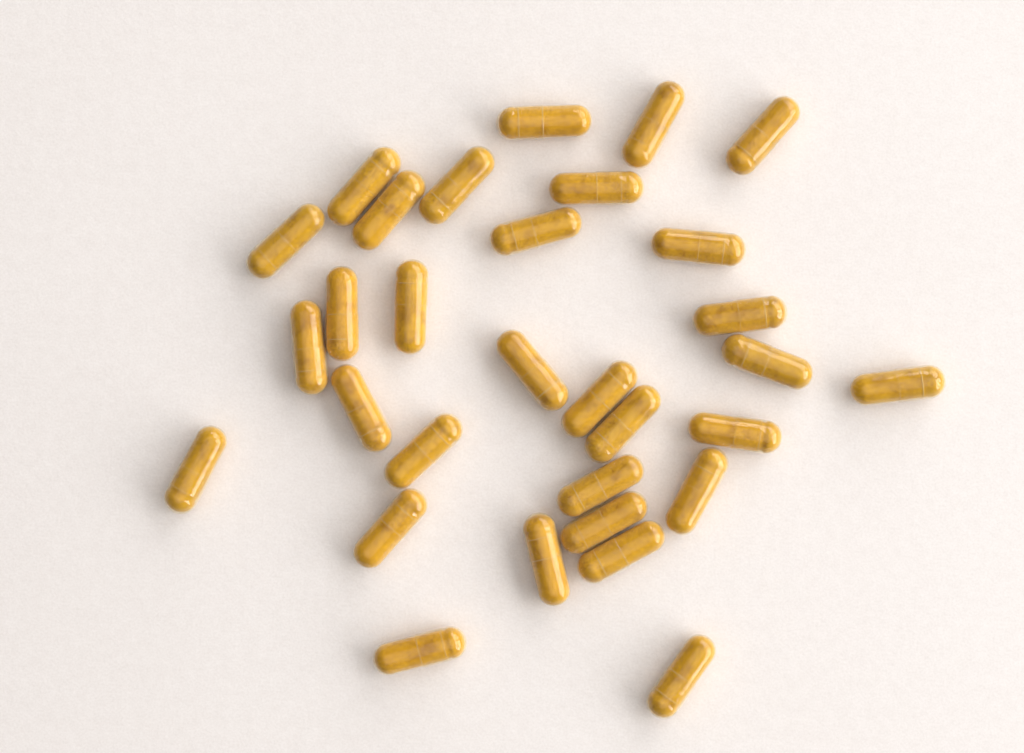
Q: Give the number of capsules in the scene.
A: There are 31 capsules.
